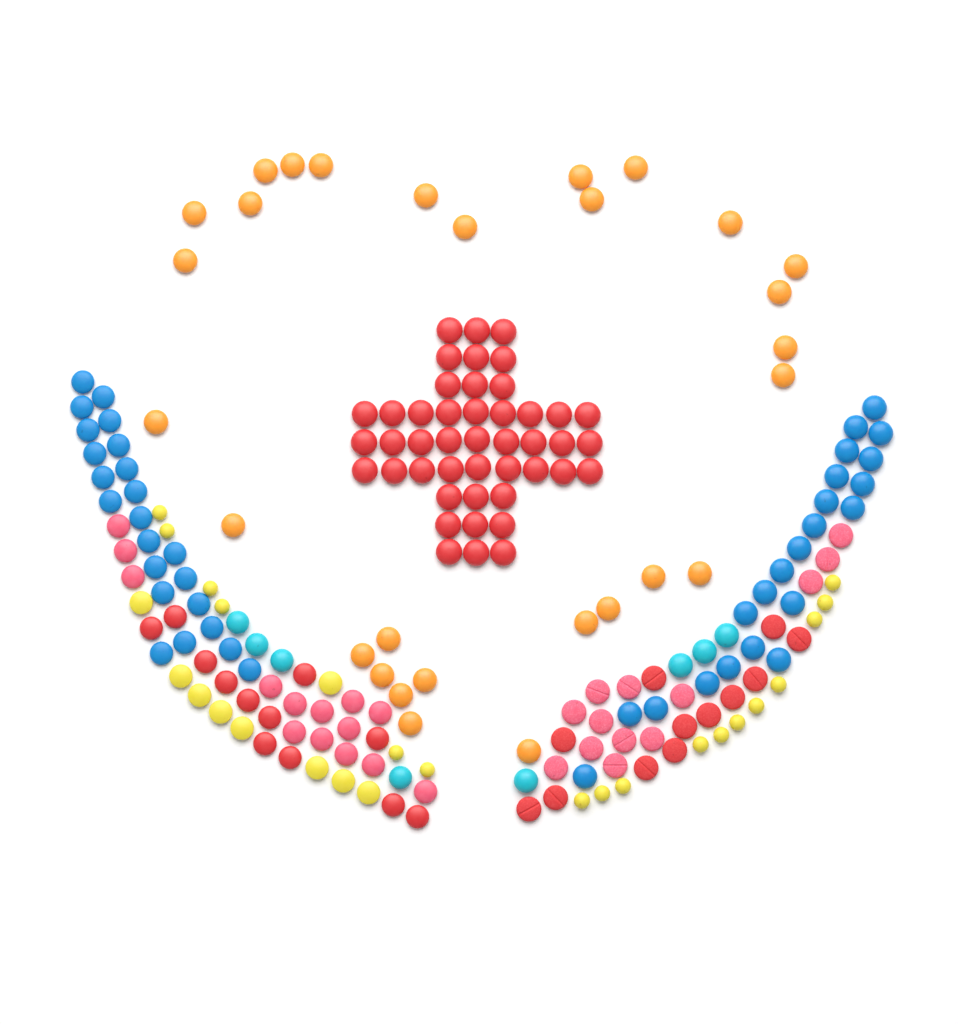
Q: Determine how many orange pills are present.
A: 29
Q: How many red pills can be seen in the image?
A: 69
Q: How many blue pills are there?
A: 45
